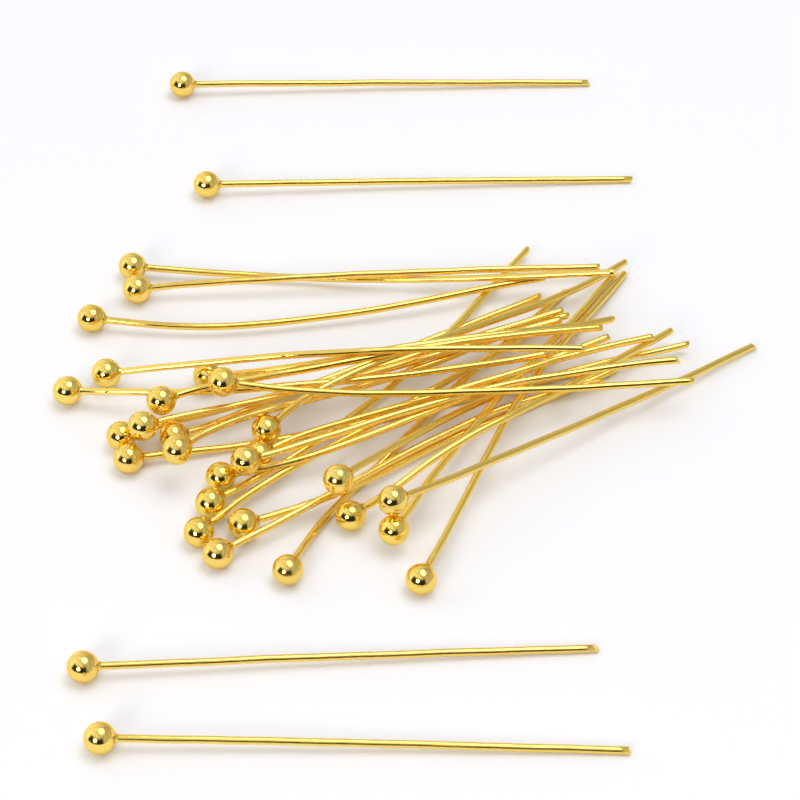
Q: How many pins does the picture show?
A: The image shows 31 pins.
